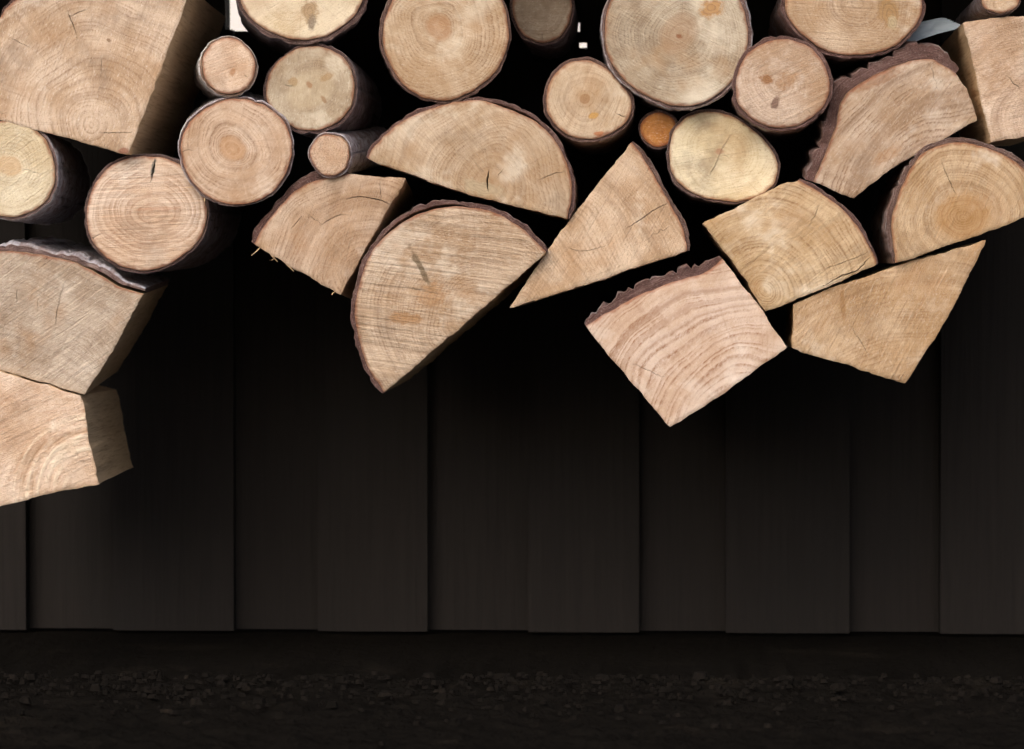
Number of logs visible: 29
